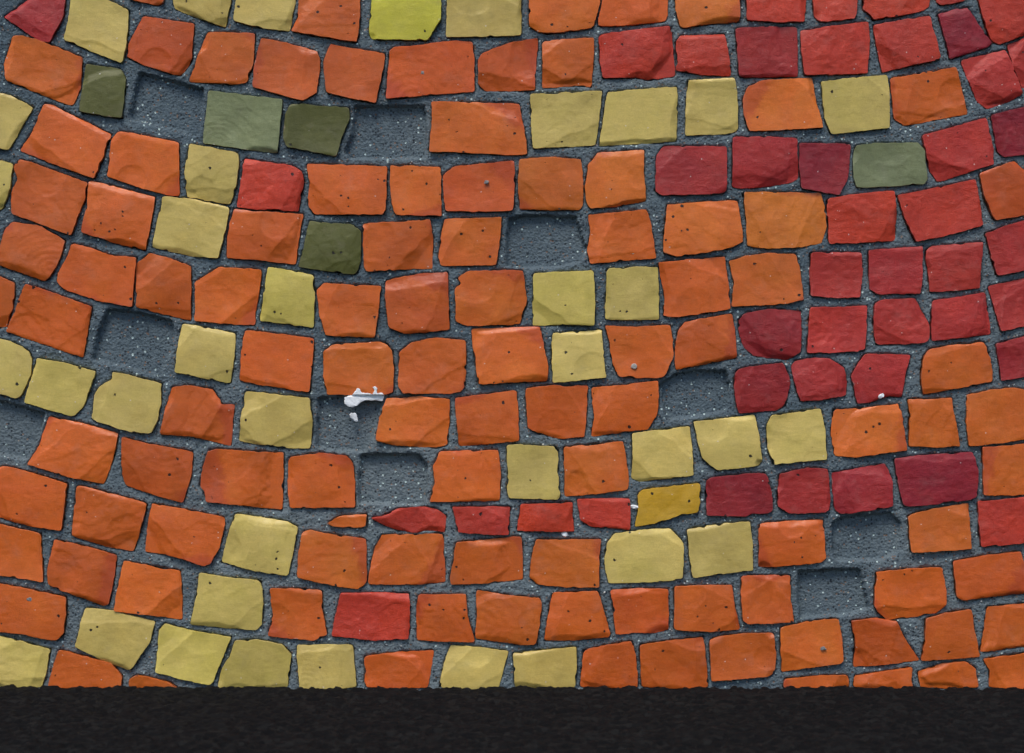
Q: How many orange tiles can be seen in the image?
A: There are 102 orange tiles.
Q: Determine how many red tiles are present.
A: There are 45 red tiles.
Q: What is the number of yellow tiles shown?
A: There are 38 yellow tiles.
